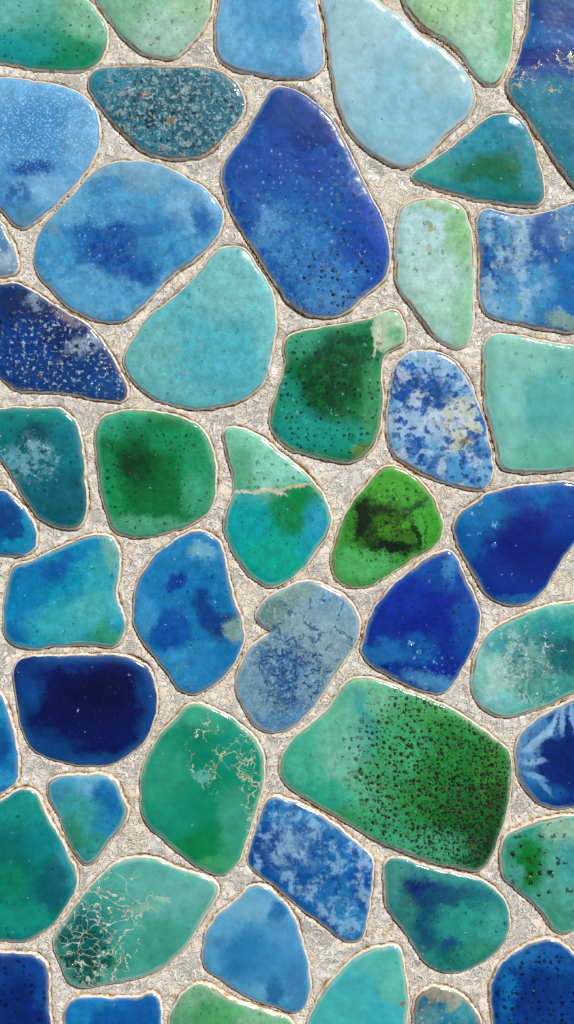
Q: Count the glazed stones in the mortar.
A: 48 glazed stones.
